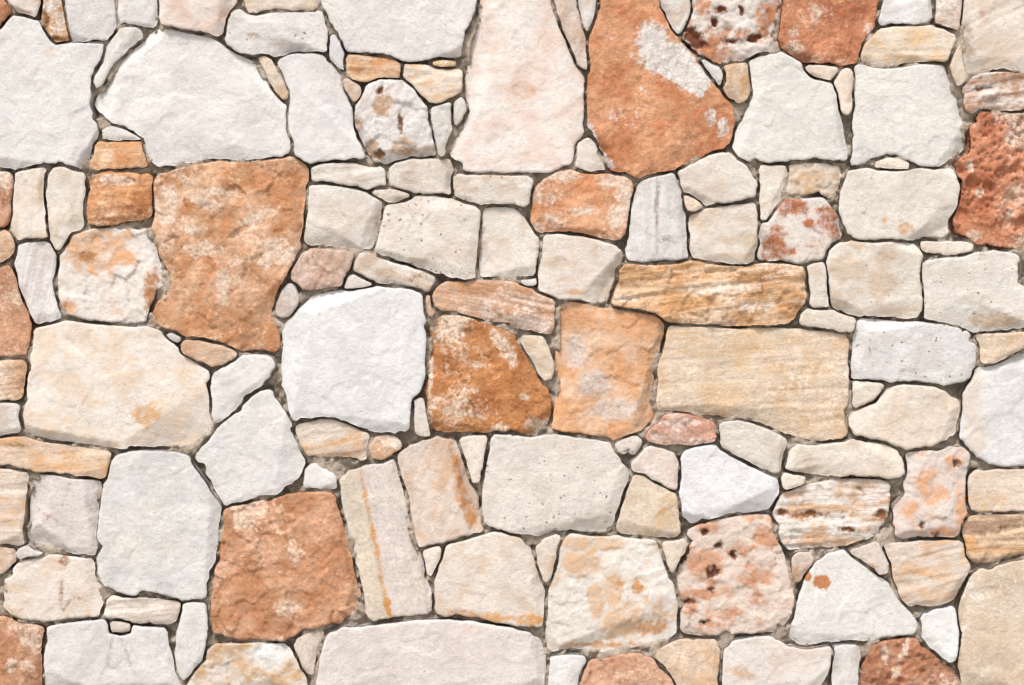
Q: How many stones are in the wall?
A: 156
